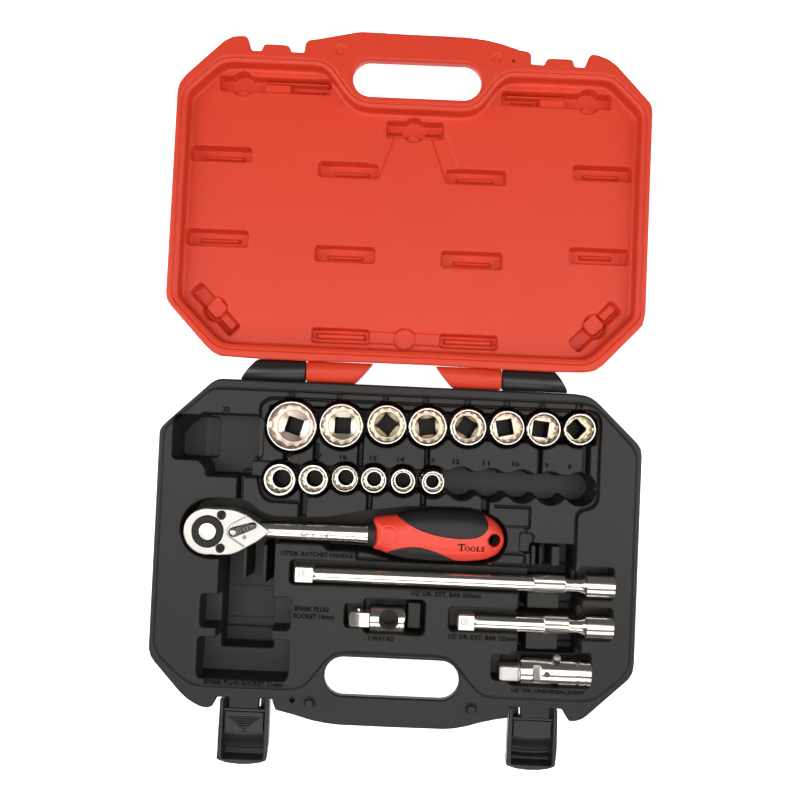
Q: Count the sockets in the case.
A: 14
